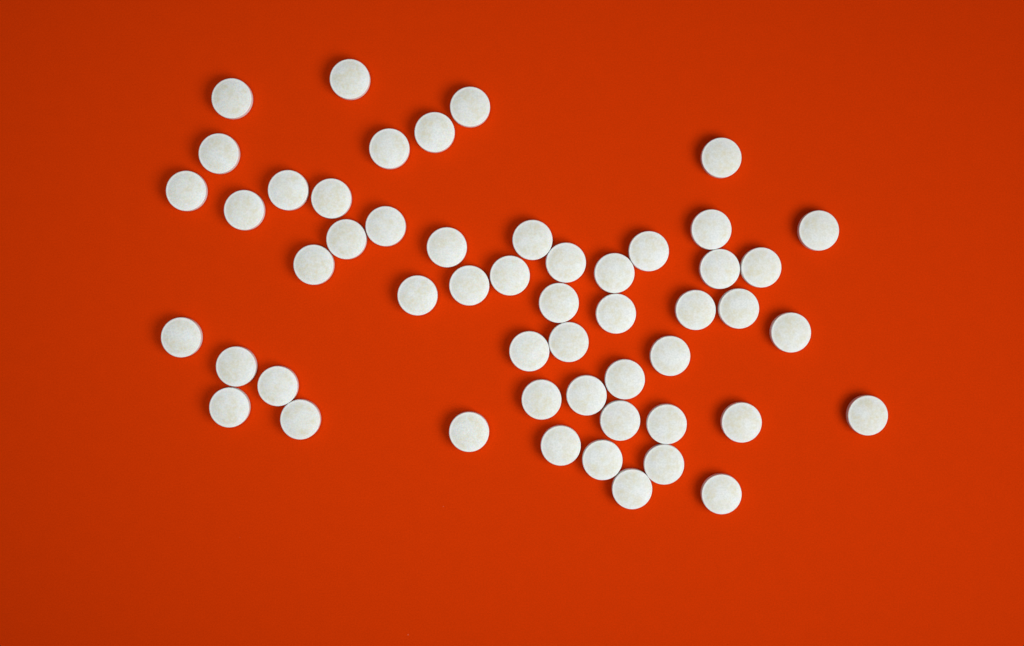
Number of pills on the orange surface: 52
